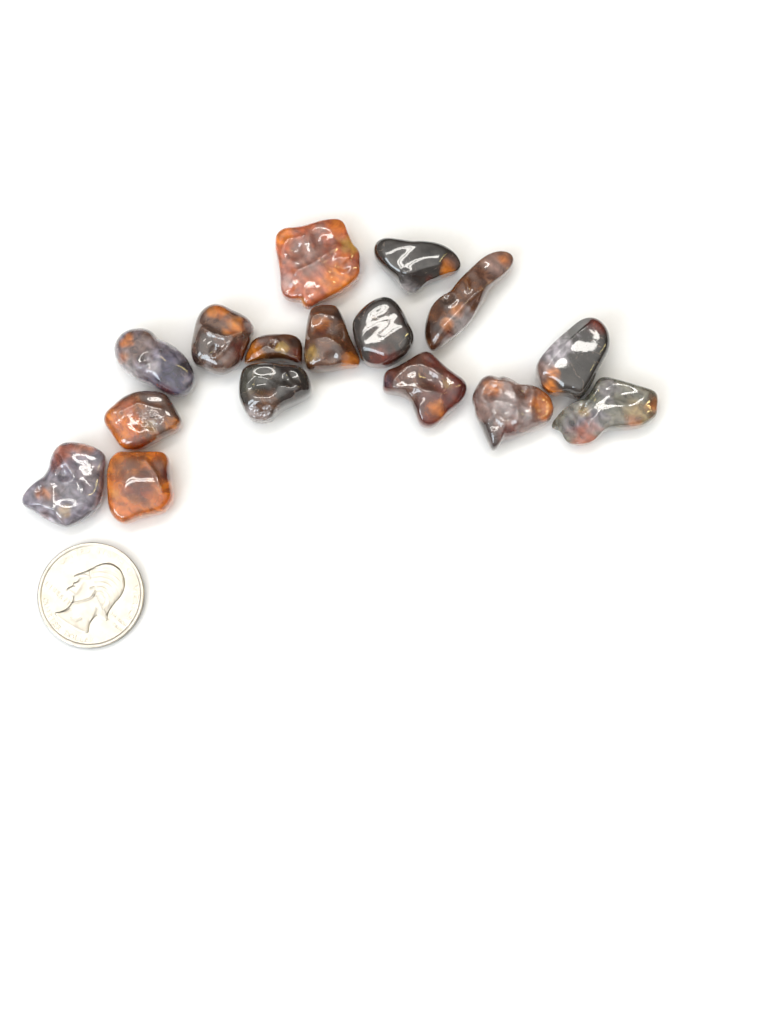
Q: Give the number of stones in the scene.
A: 16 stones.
